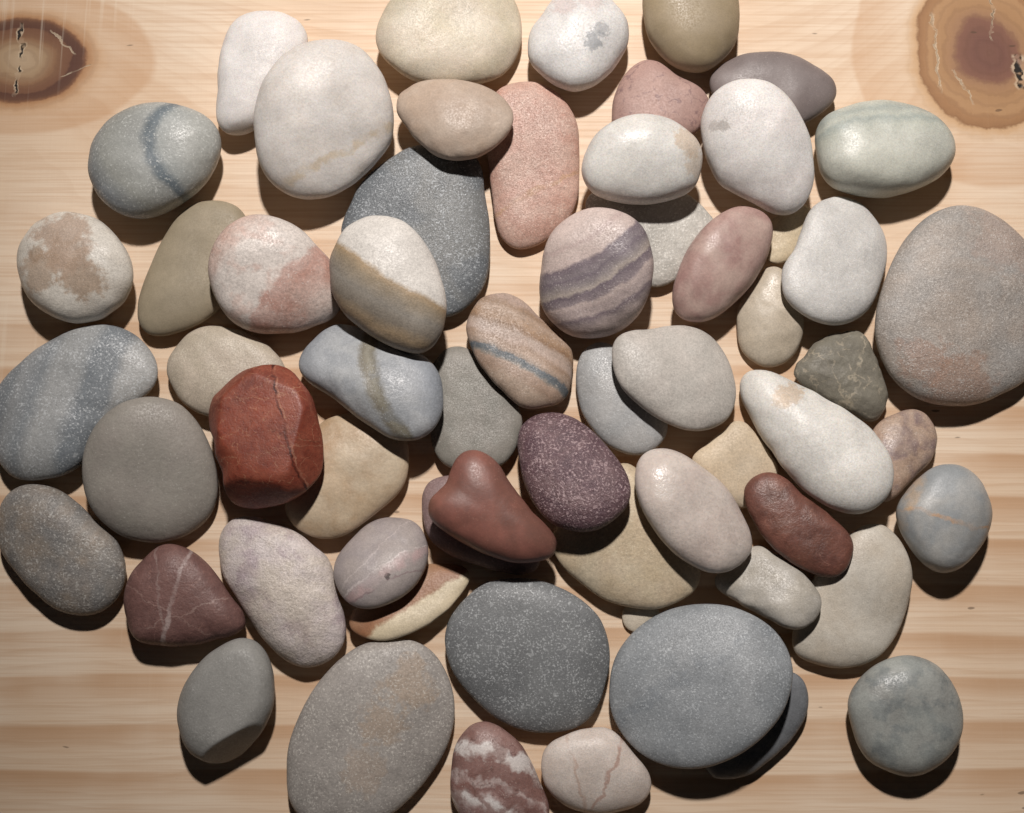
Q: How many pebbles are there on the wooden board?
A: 62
